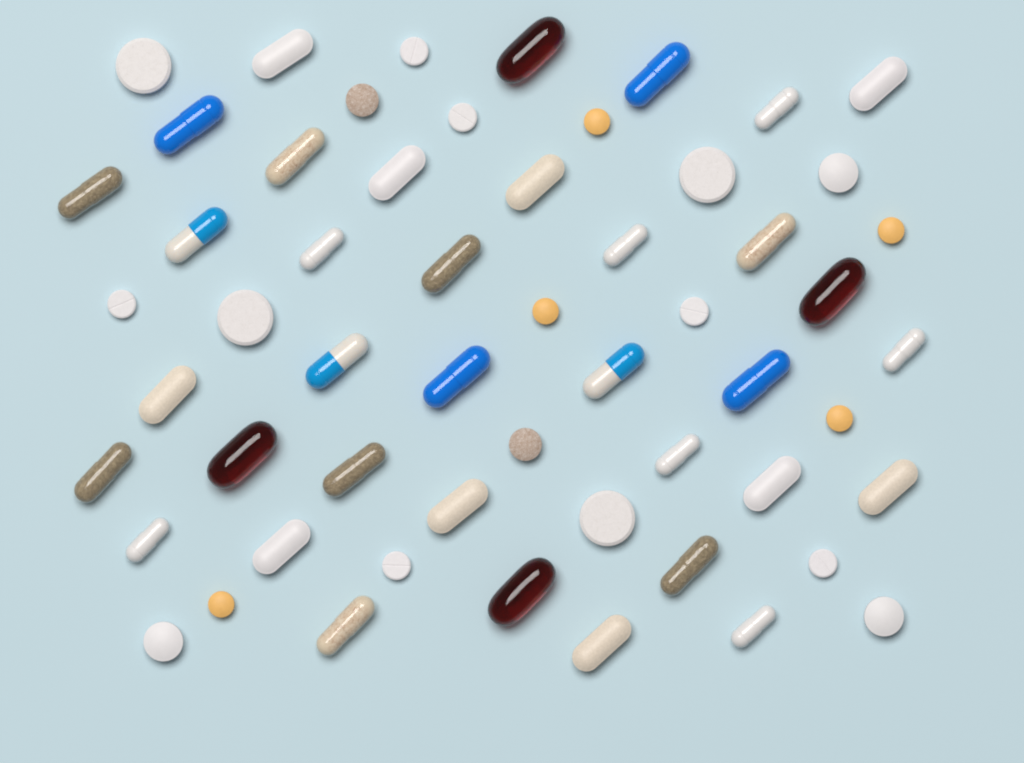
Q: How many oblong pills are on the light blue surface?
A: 36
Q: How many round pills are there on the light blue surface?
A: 20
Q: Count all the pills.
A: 56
